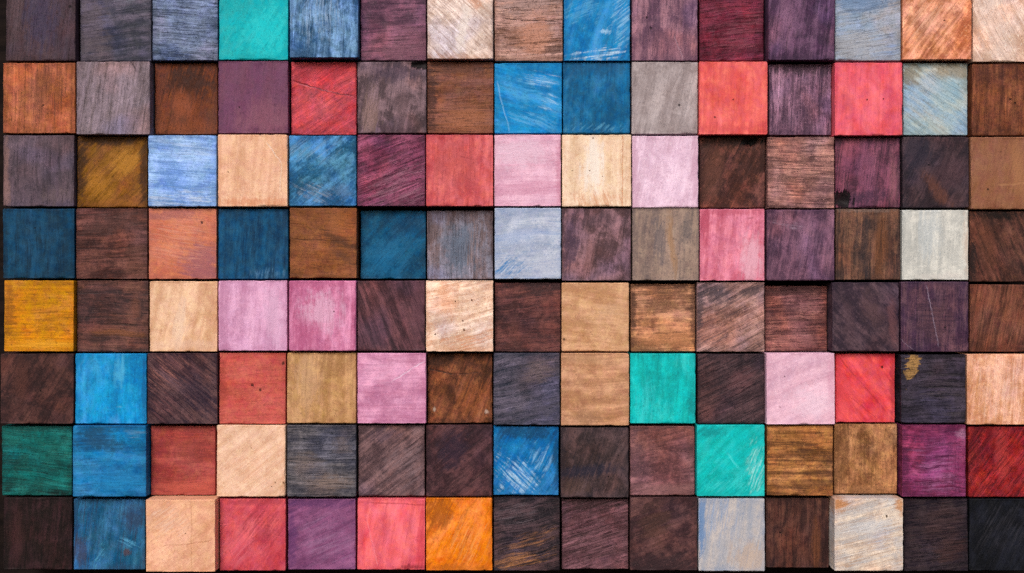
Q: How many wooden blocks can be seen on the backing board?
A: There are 120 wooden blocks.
